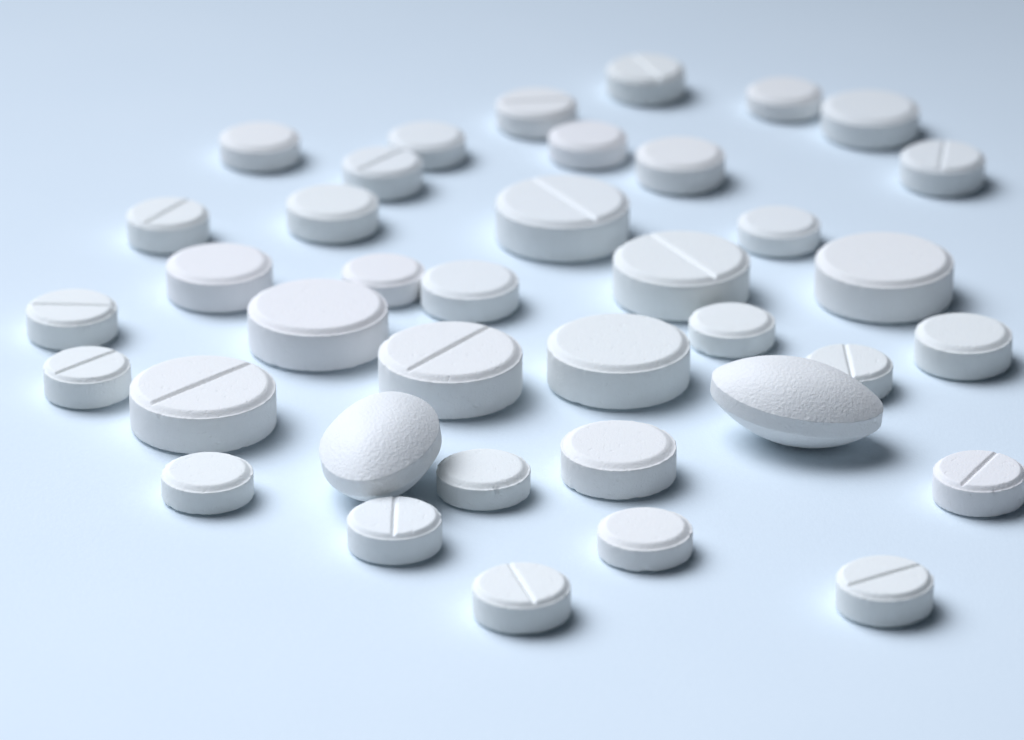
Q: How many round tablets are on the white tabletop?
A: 36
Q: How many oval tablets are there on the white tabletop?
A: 2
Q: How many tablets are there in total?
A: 38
